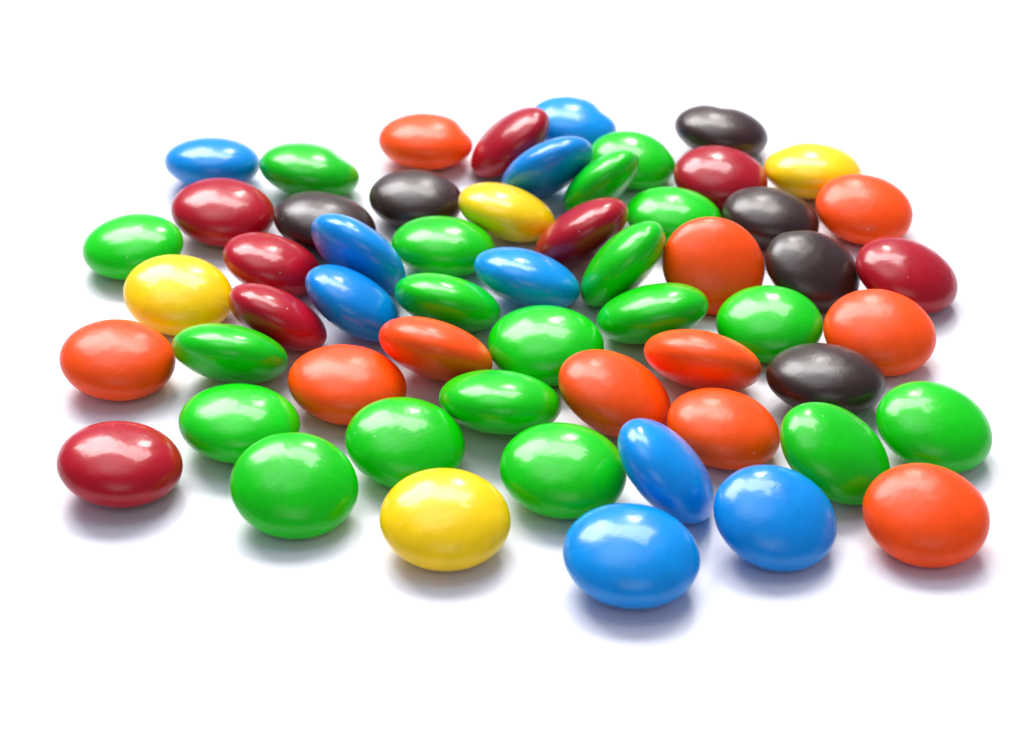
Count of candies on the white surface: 57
